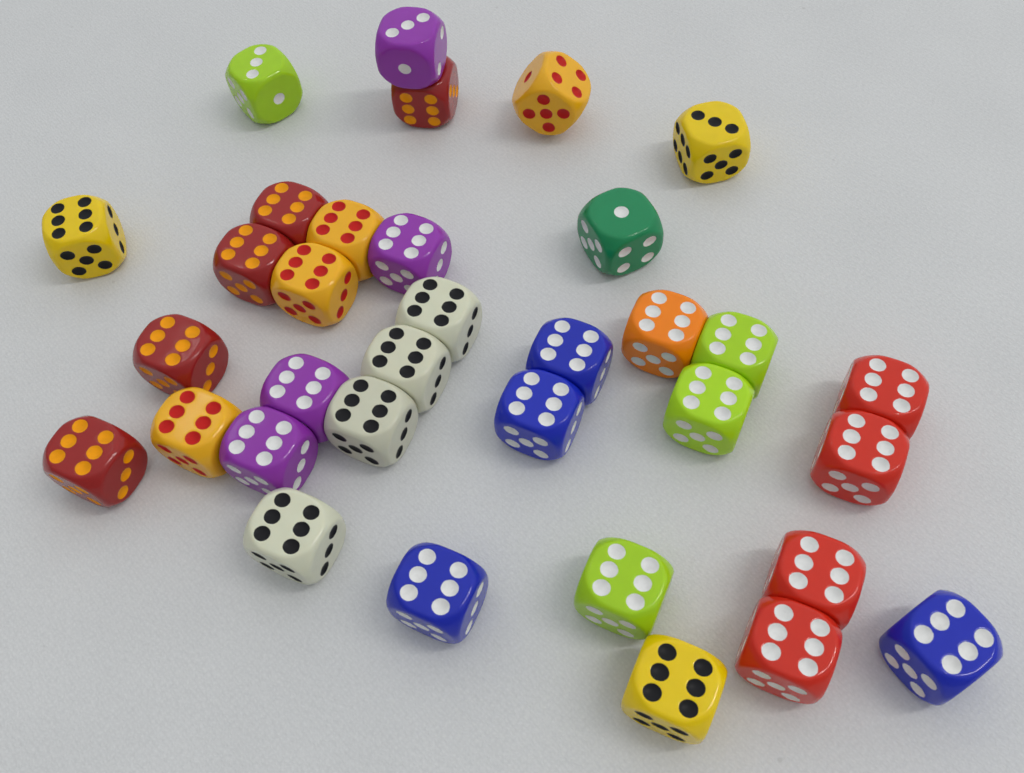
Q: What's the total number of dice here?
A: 34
